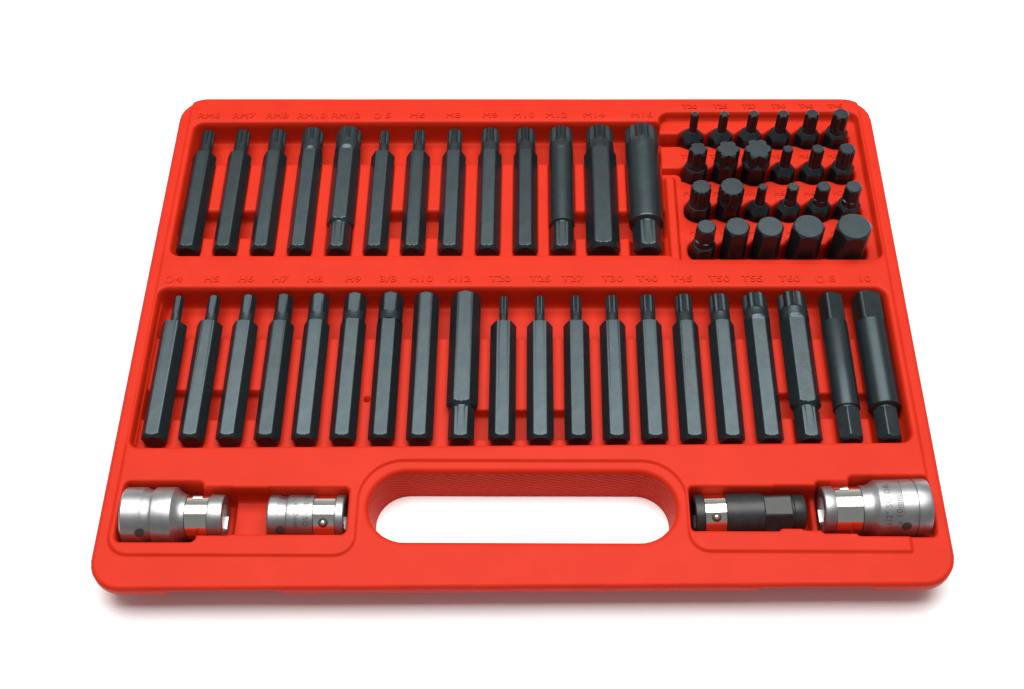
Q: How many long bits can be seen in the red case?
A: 33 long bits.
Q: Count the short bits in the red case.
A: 23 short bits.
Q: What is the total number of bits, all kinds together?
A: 56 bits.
